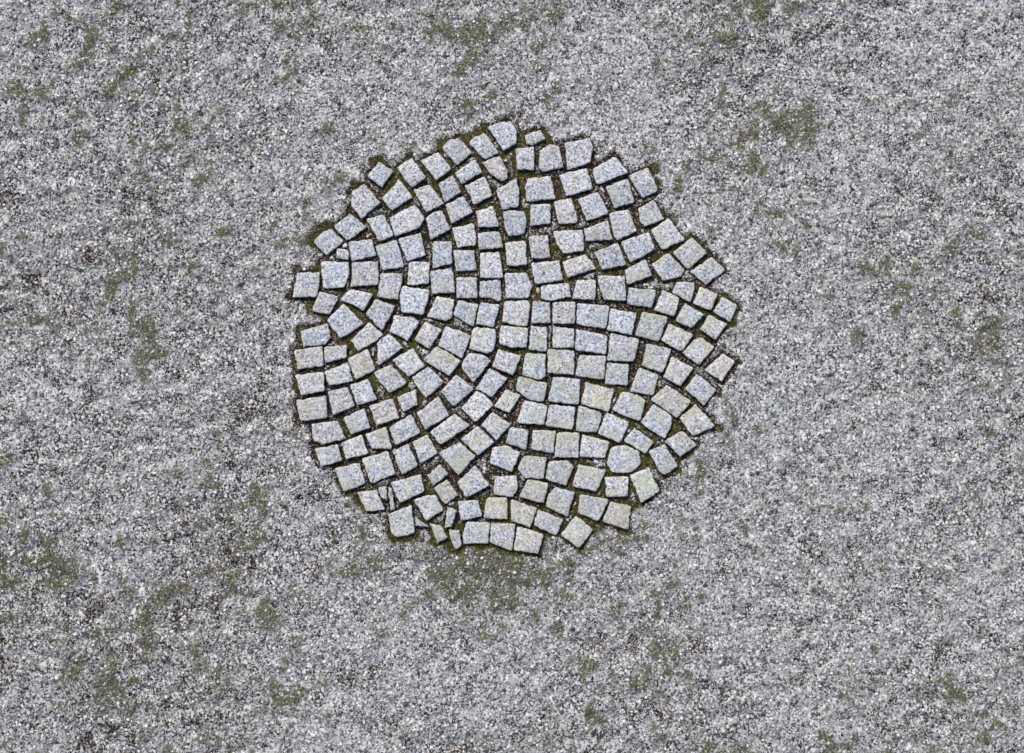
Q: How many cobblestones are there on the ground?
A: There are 200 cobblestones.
